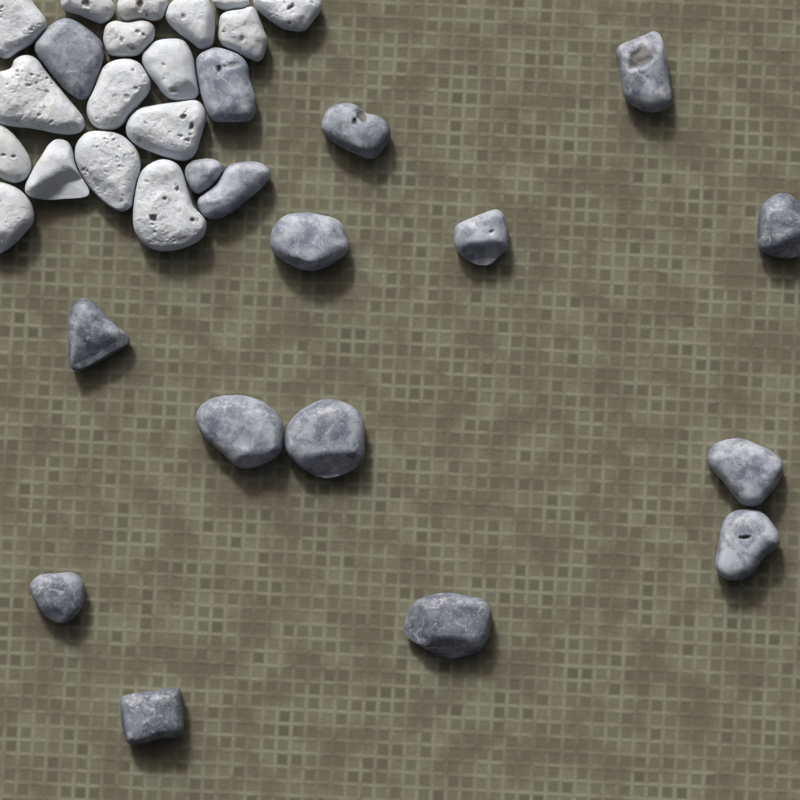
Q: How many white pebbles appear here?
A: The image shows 17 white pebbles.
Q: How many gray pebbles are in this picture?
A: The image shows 17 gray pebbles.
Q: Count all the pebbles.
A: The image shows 34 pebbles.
